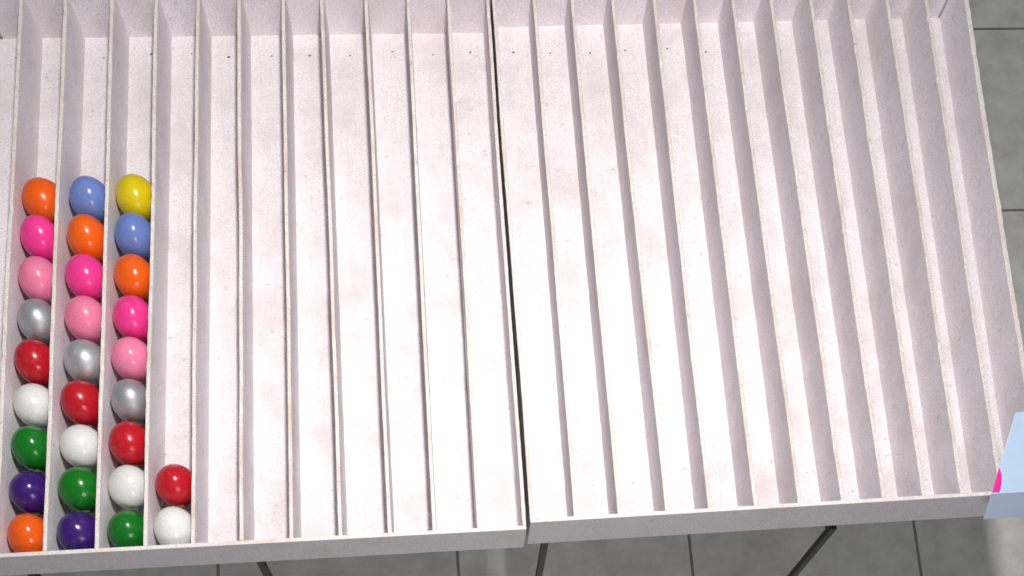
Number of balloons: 29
